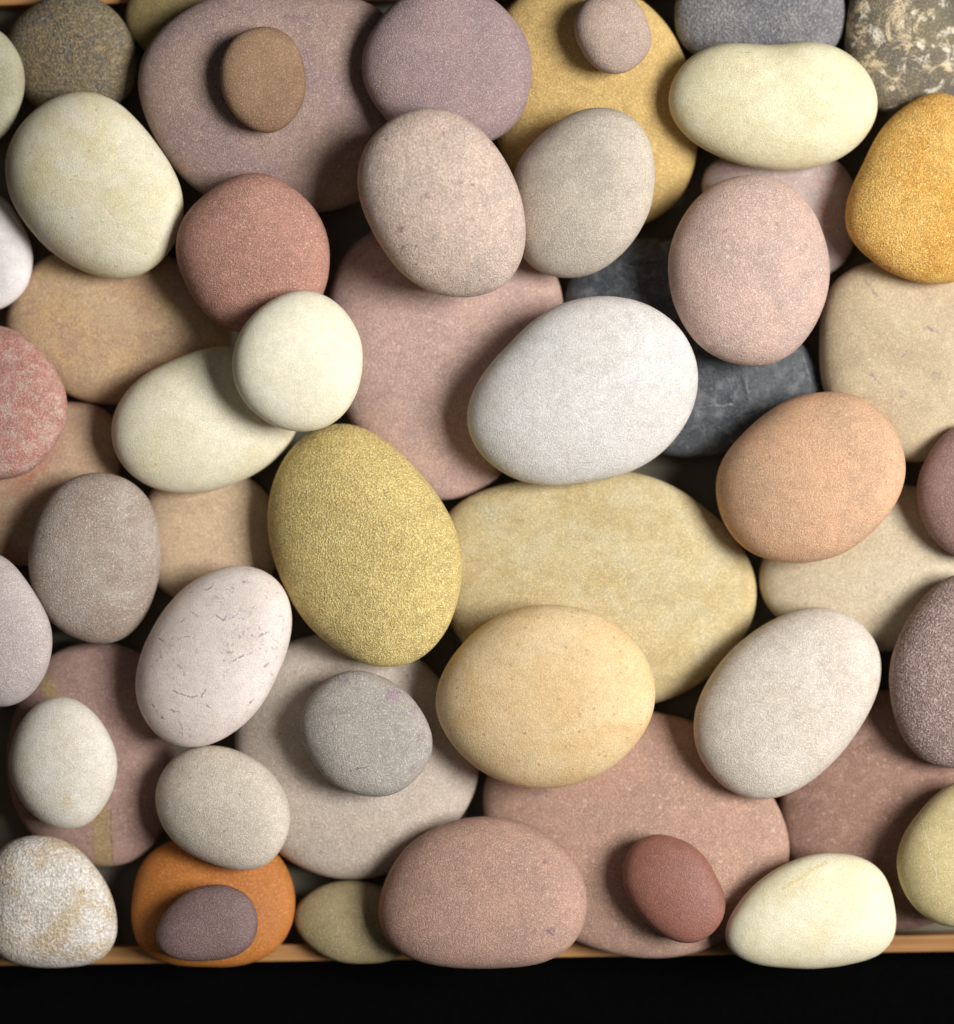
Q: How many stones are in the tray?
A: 55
